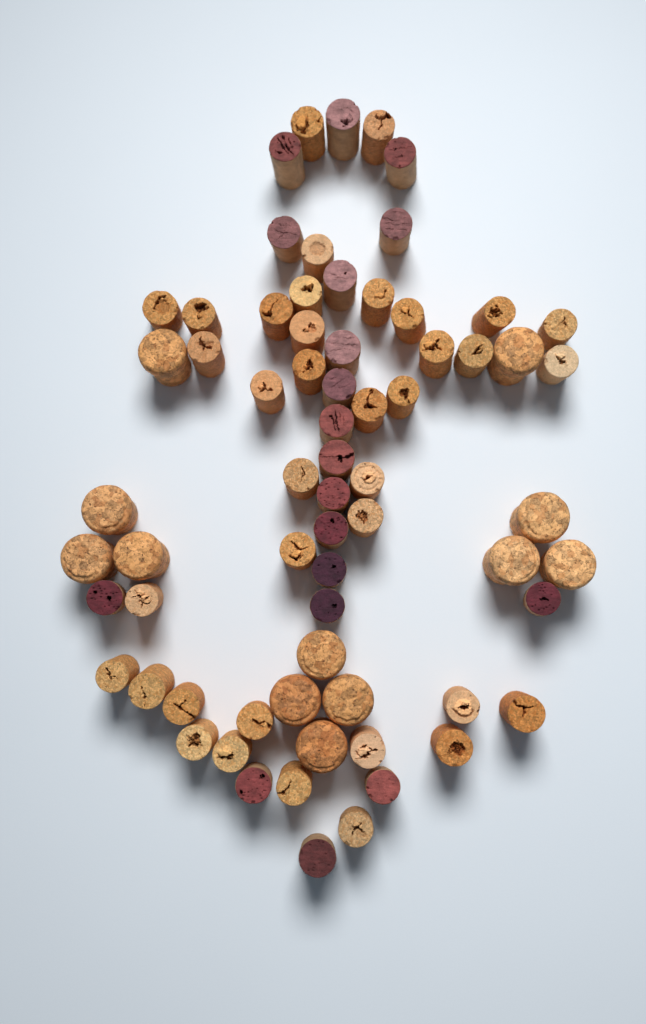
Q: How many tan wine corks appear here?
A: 37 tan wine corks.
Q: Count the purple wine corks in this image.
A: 19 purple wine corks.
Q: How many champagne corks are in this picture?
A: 12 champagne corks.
